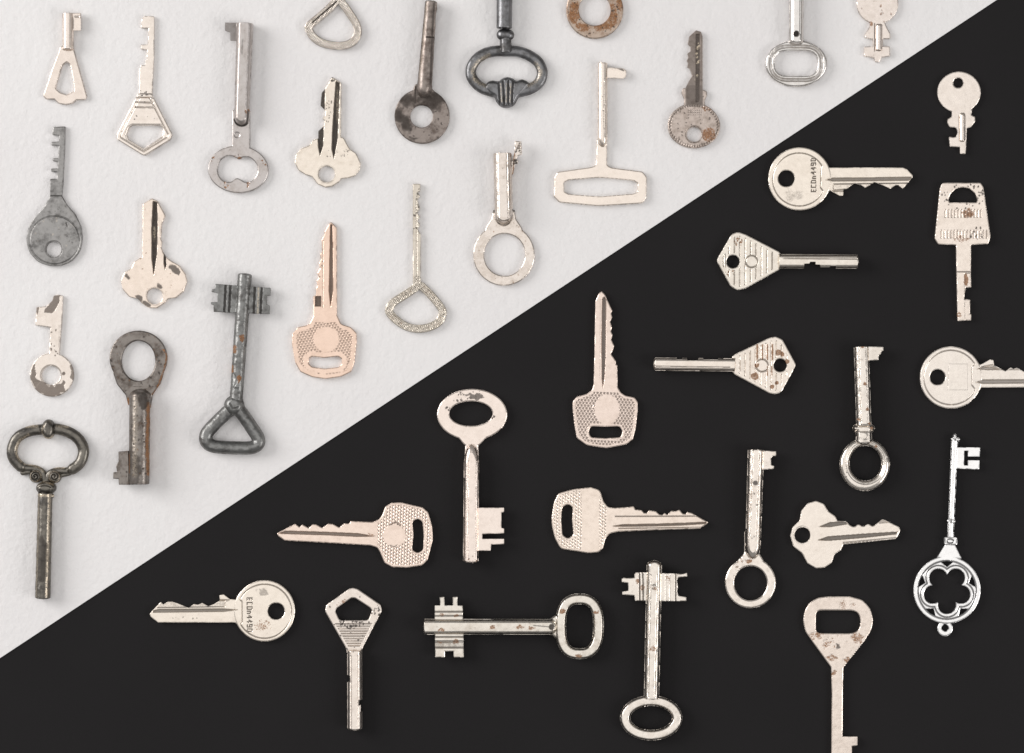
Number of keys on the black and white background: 40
